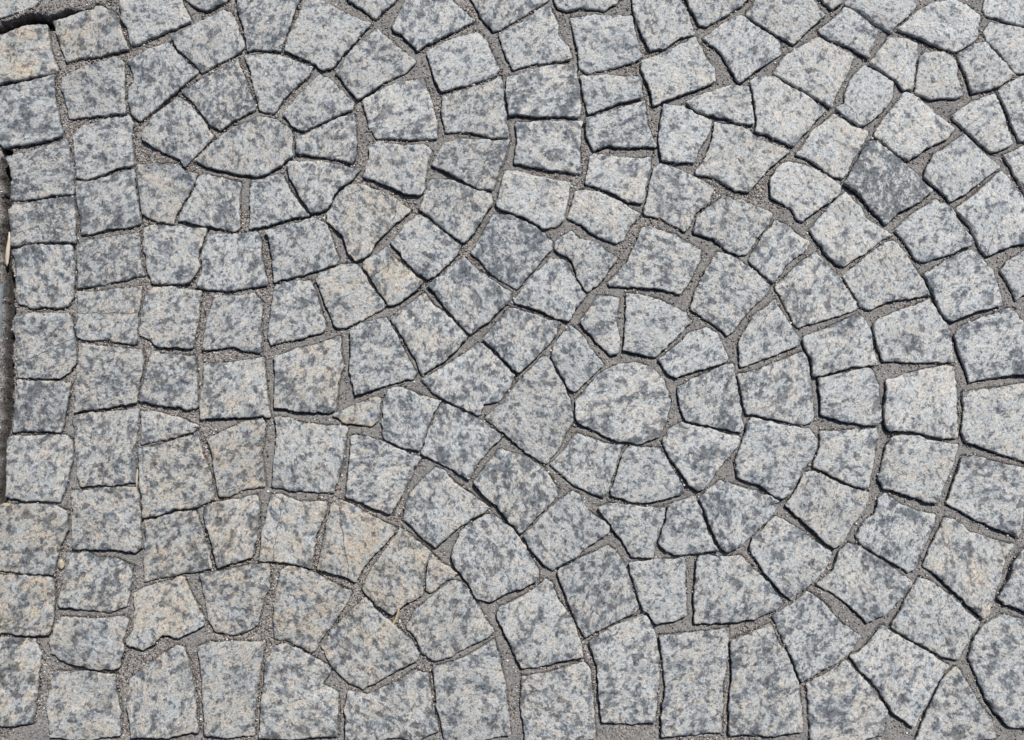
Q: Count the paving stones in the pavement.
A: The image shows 194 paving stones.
